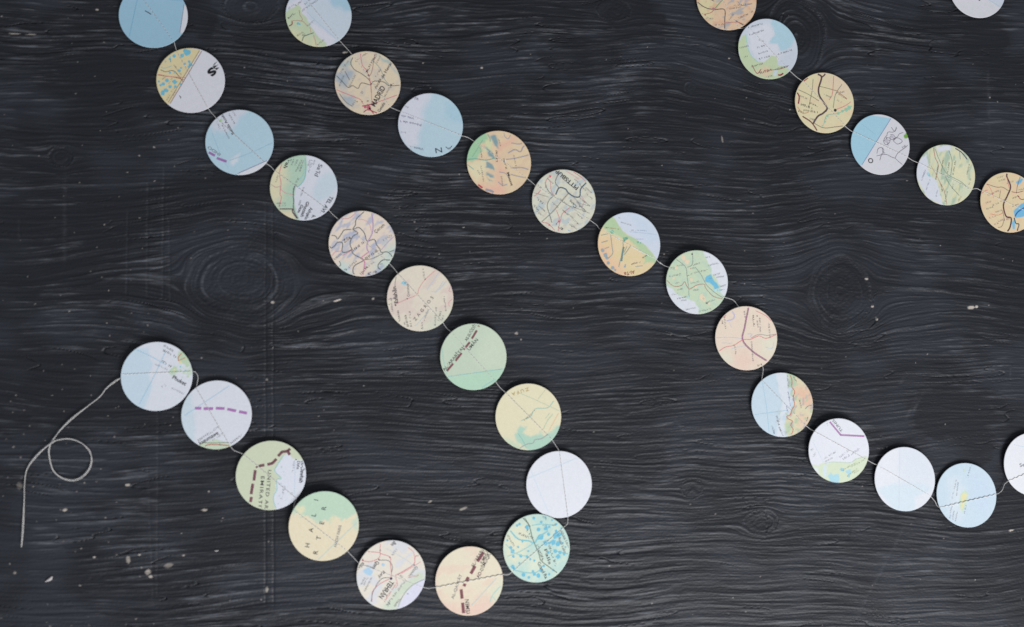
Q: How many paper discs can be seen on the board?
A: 36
